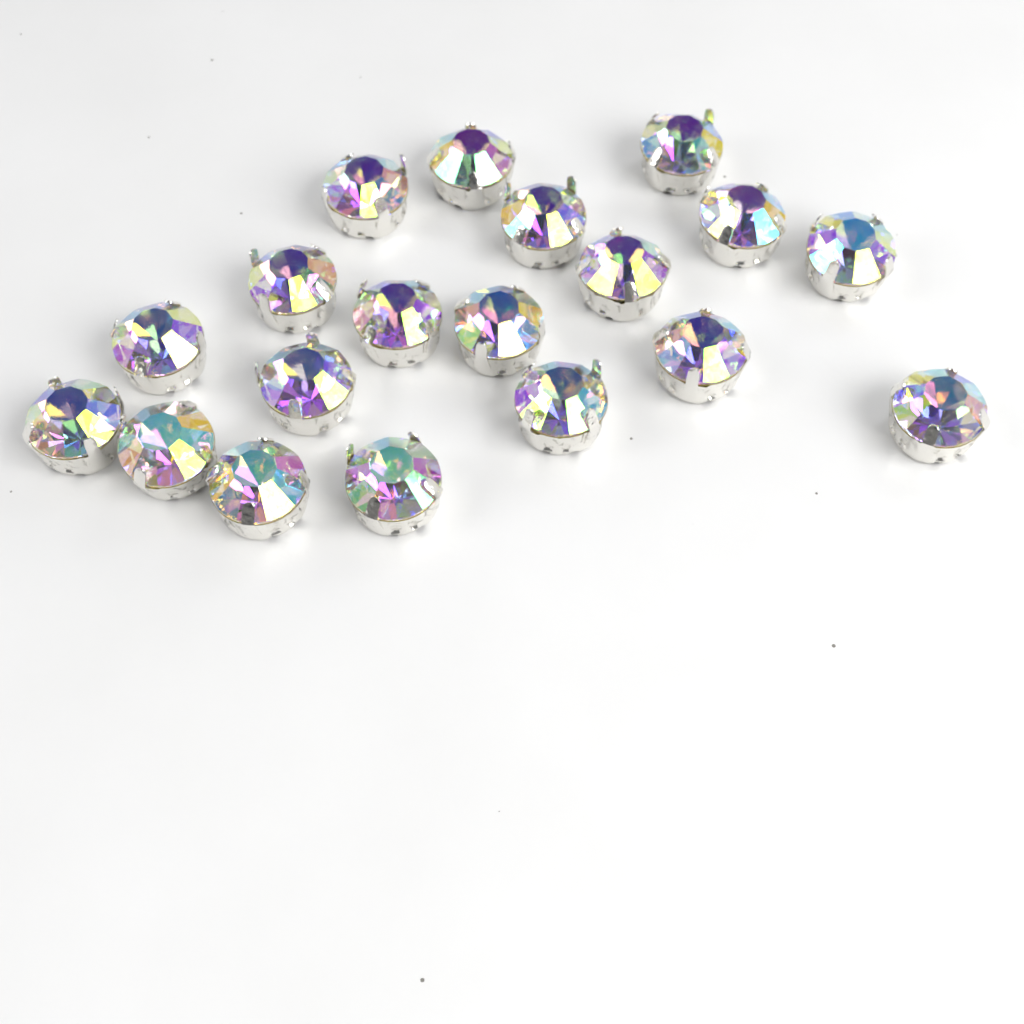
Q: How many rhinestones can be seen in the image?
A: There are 19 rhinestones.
